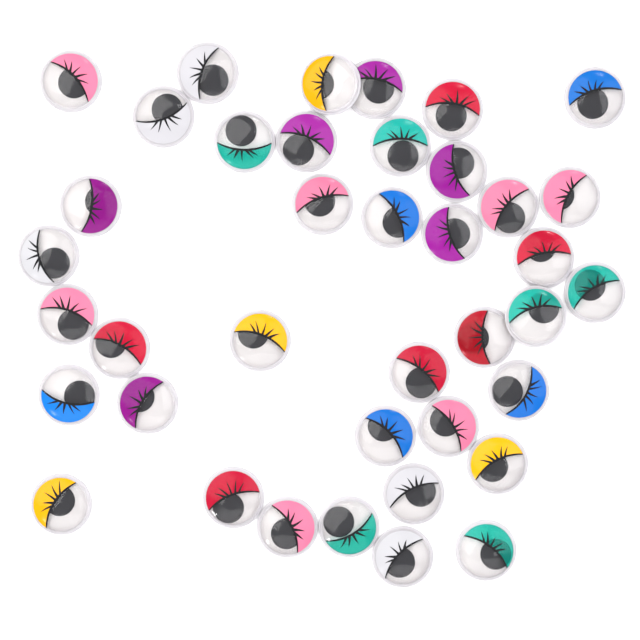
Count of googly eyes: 39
